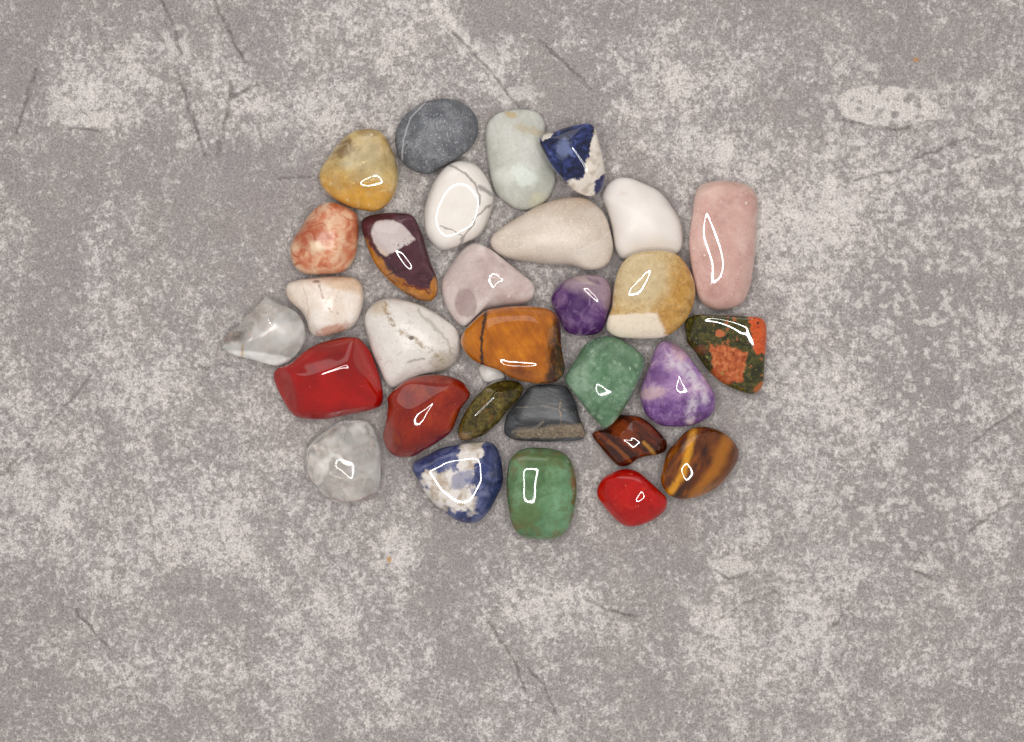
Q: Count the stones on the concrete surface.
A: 31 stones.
